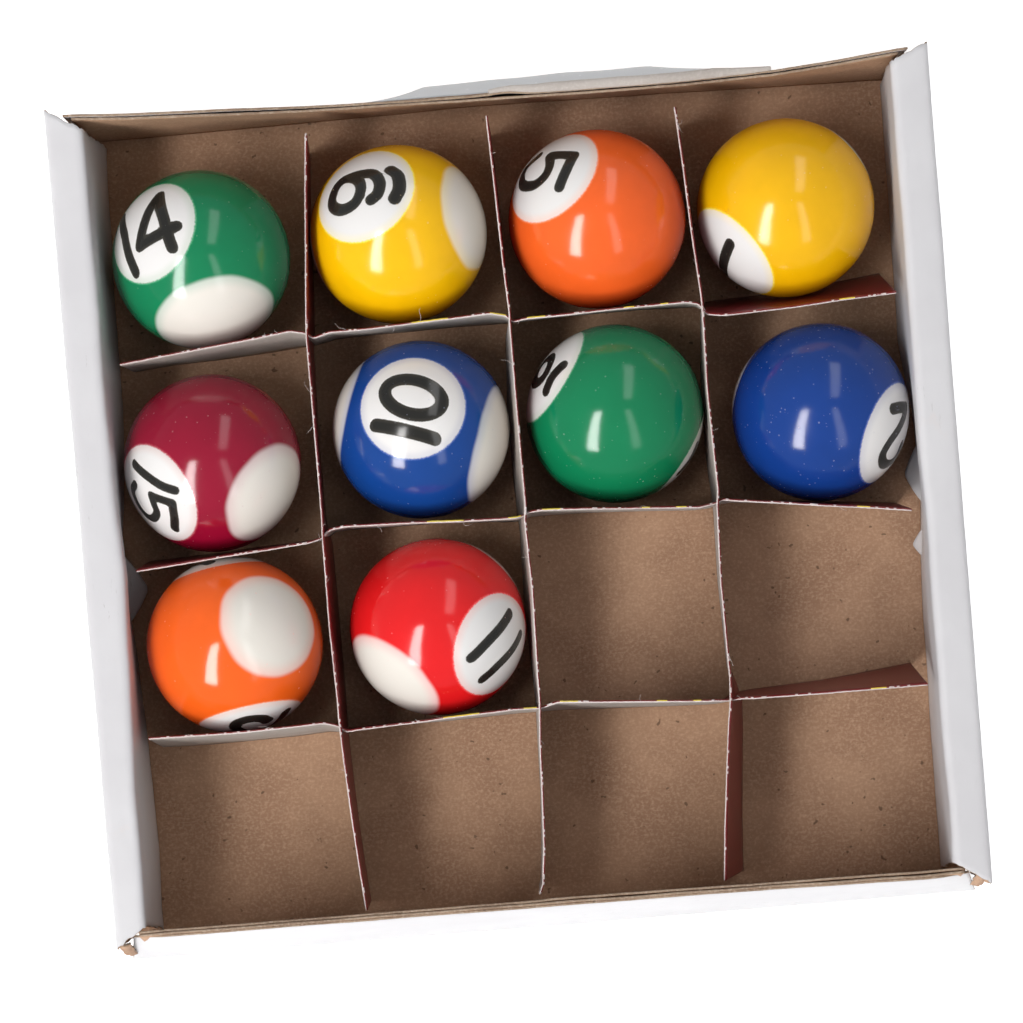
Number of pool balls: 10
